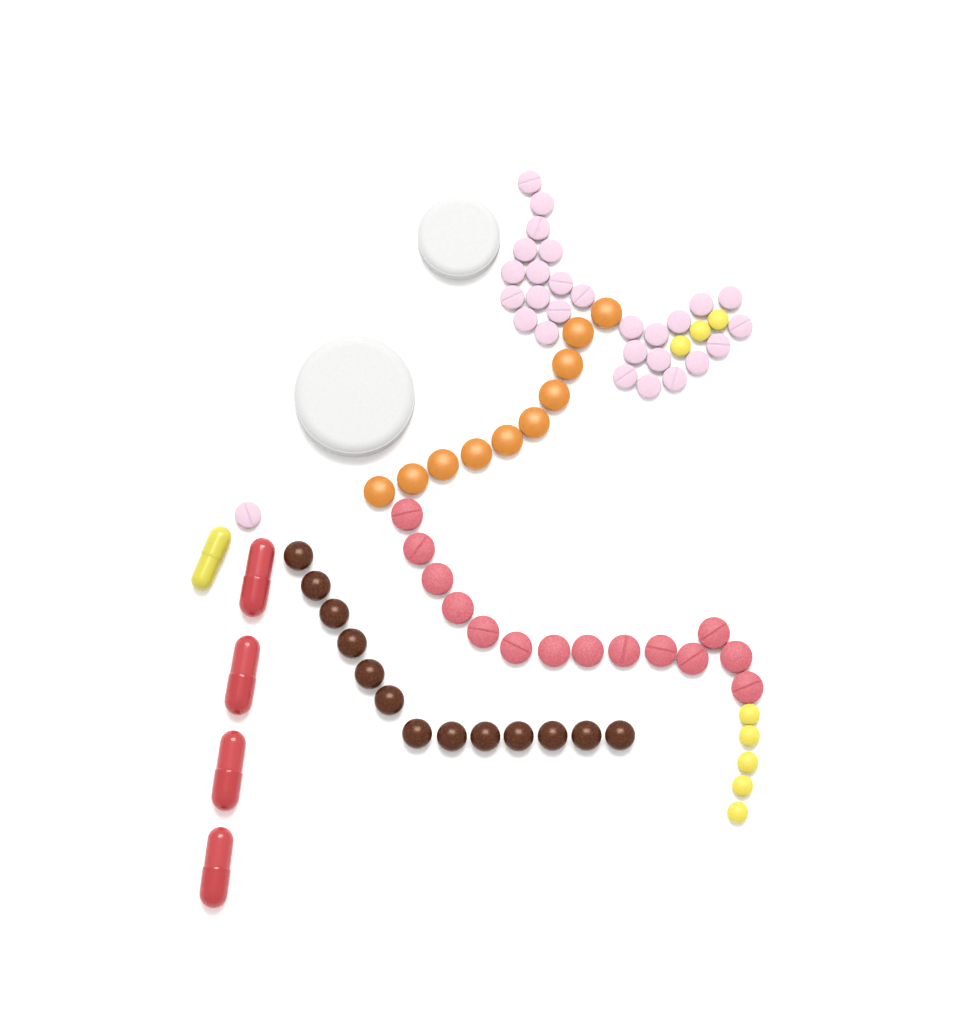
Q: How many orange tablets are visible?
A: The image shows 10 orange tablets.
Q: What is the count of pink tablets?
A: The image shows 28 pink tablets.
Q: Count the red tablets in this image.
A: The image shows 14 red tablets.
